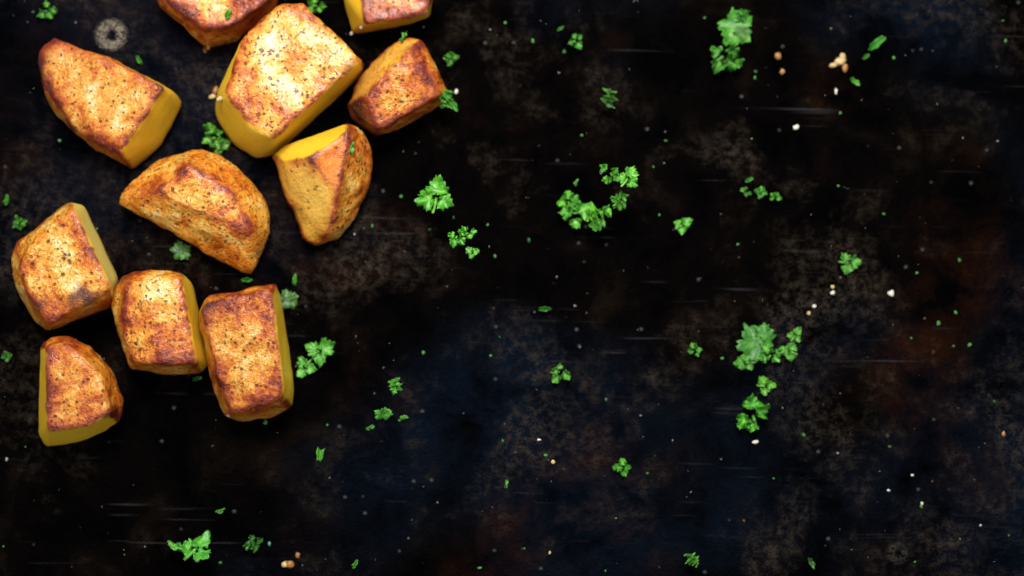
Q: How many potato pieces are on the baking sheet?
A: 11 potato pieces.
